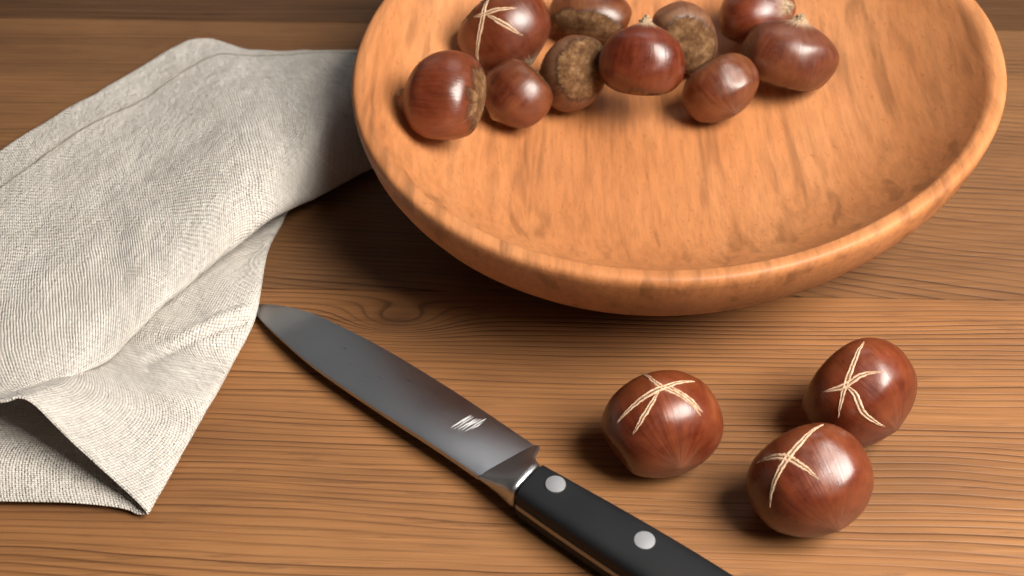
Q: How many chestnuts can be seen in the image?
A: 13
